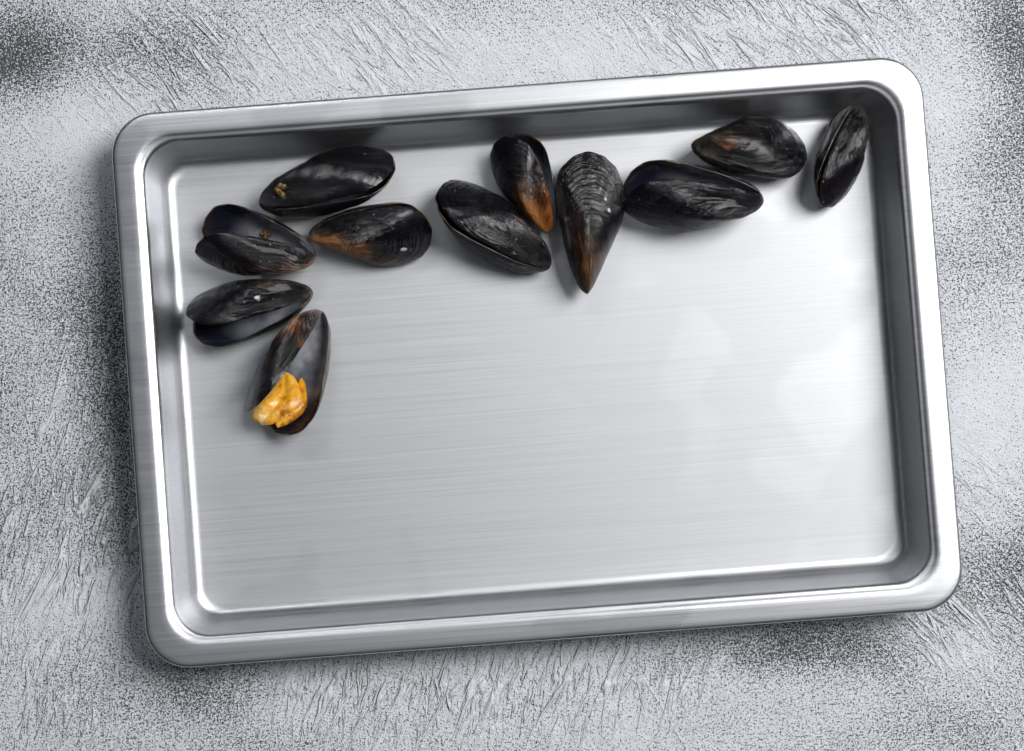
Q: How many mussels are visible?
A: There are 11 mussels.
